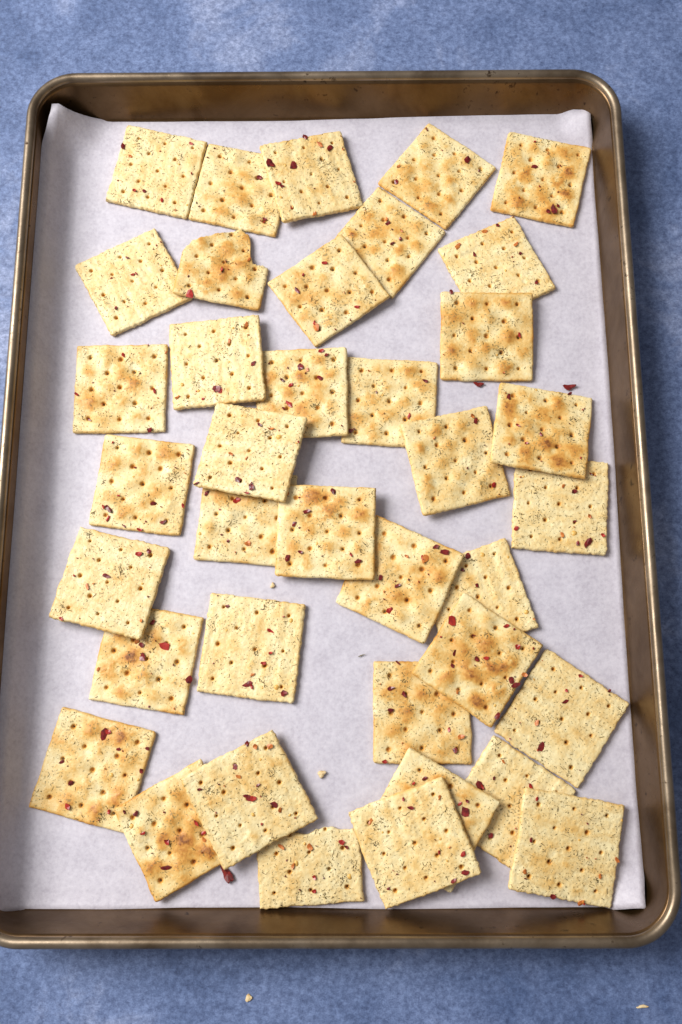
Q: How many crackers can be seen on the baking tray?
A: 38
